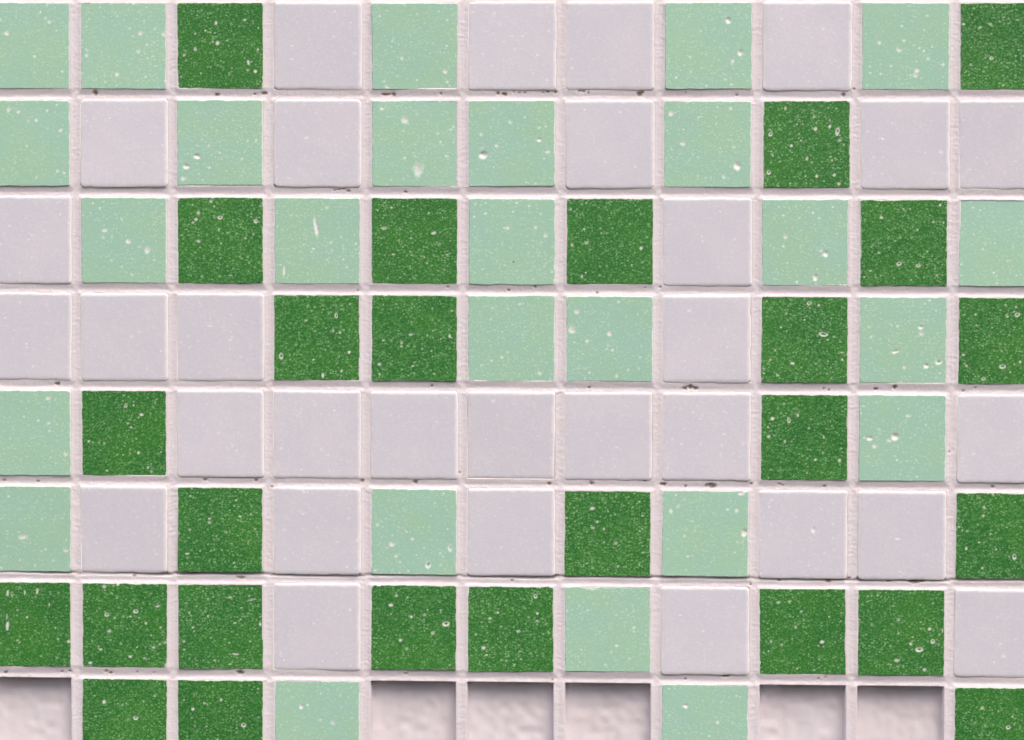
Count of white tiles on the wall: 30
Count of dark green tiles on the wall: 26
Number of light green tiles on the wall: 26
